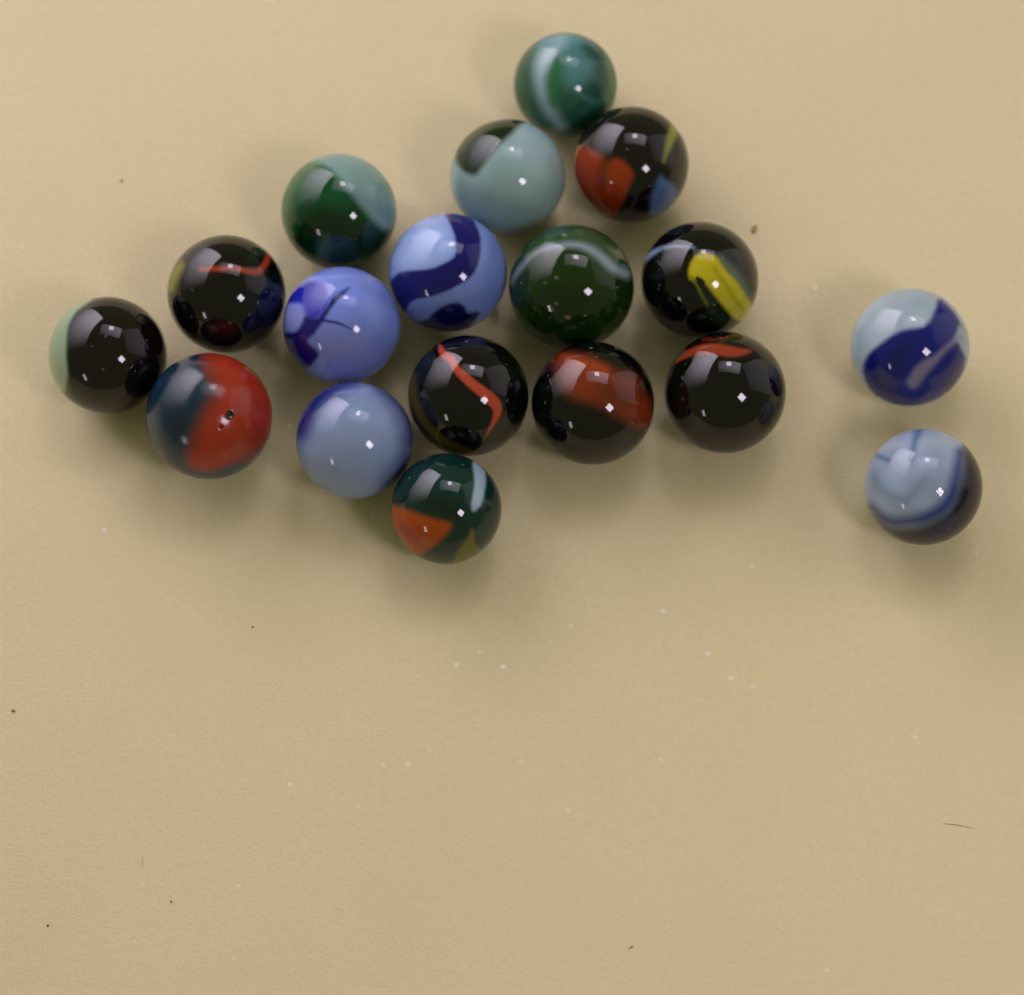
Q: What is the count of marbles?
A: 18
